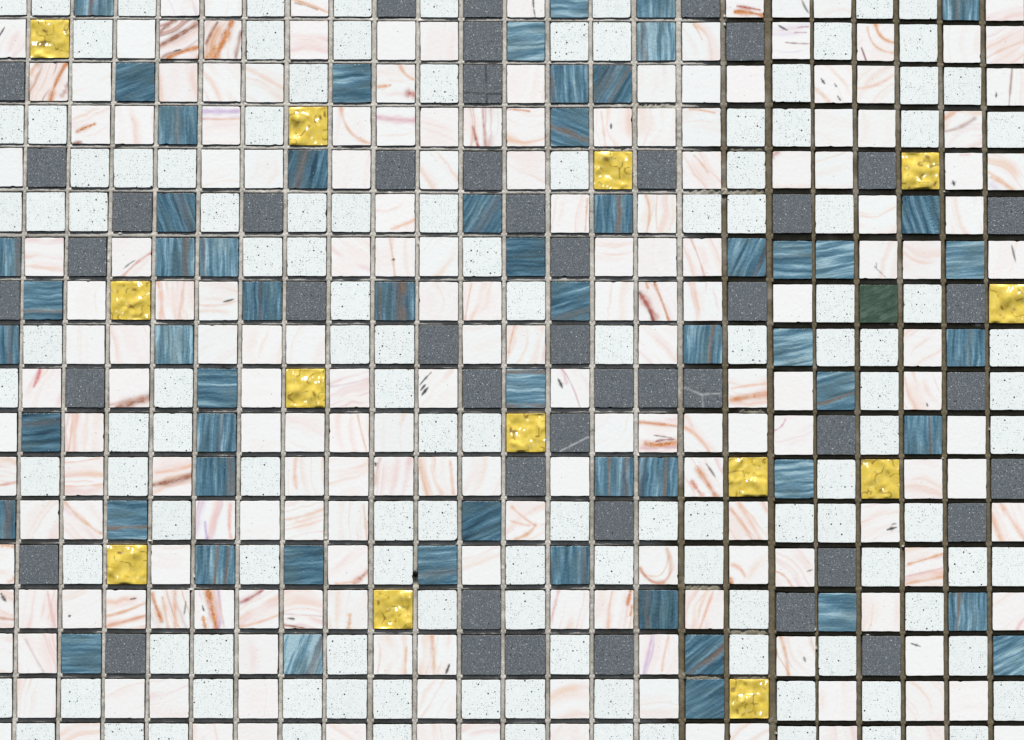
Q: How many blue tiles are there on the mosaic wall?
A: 59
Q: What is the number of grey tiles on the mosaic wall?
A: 46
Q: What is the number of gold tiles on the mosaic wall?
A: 13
